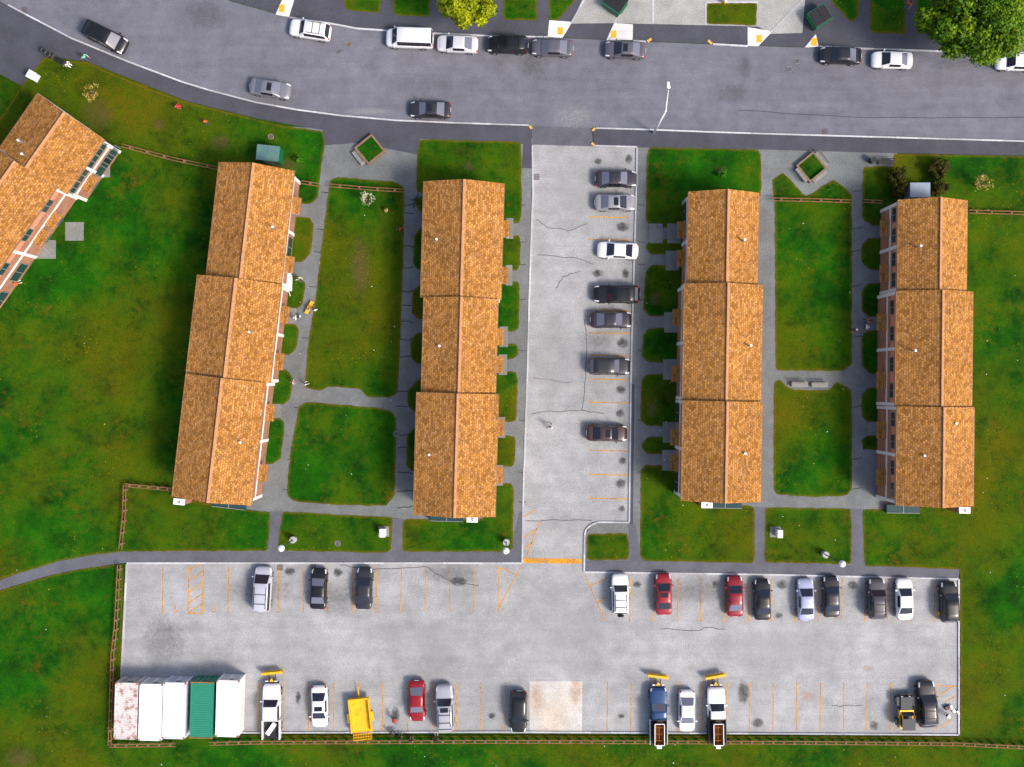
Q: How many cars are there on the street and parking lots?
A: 38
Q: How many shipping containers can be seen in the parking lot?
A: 5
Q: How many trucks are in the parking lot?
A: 3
